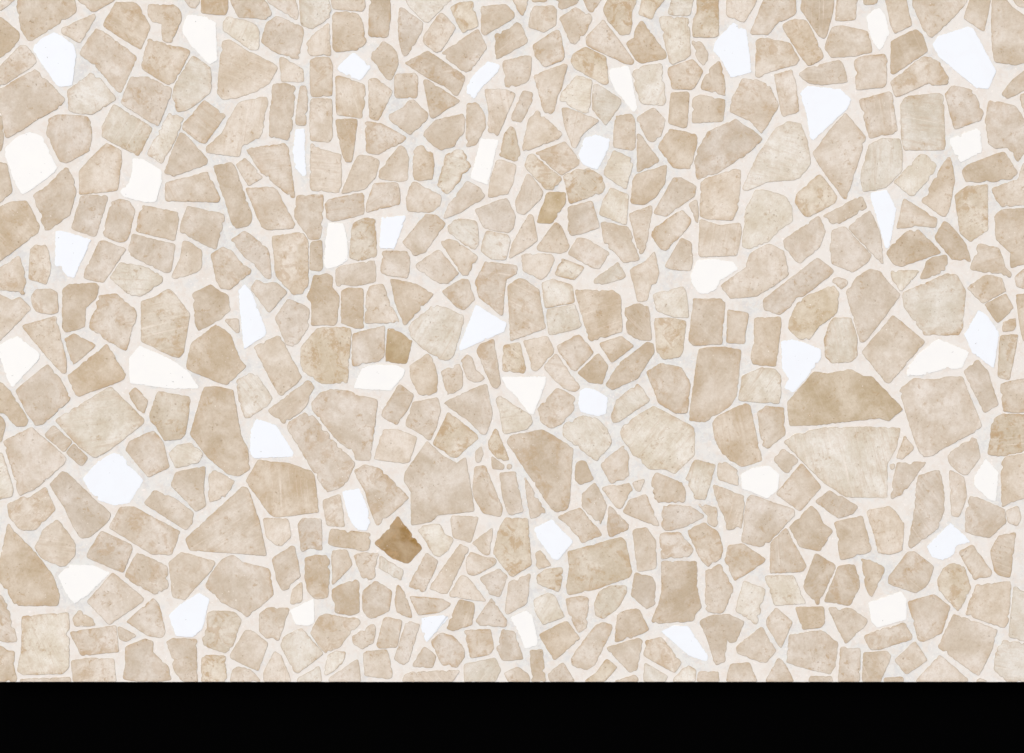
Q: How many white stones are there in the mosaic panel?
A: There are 44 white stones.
